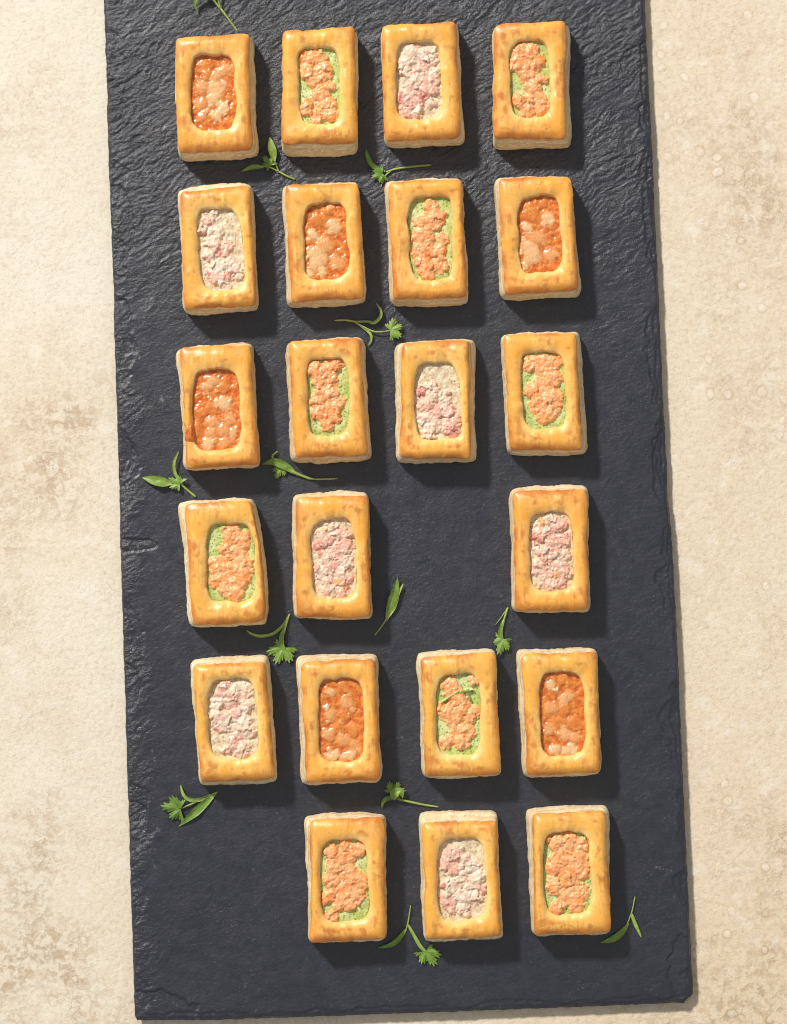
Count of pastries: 22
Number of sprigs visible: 13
